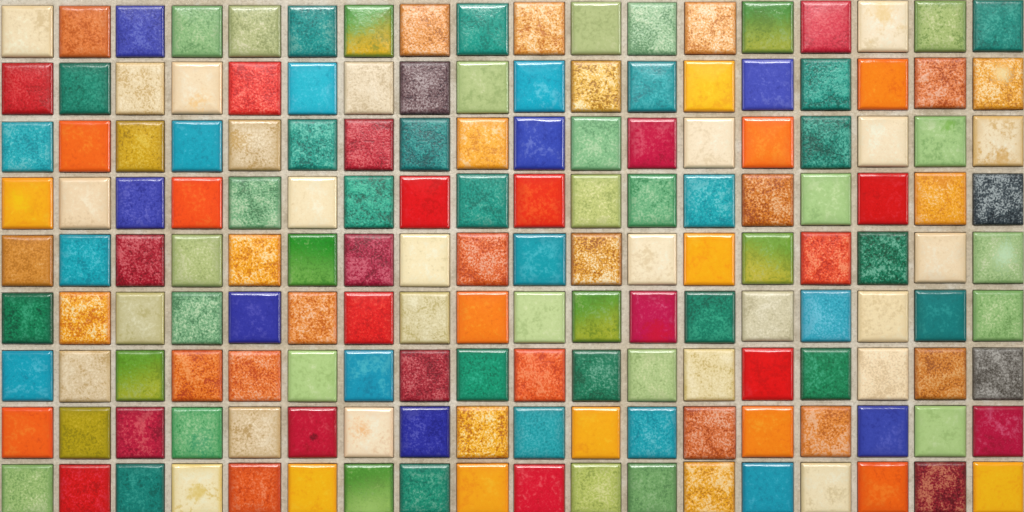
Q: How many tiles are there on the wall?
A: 162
